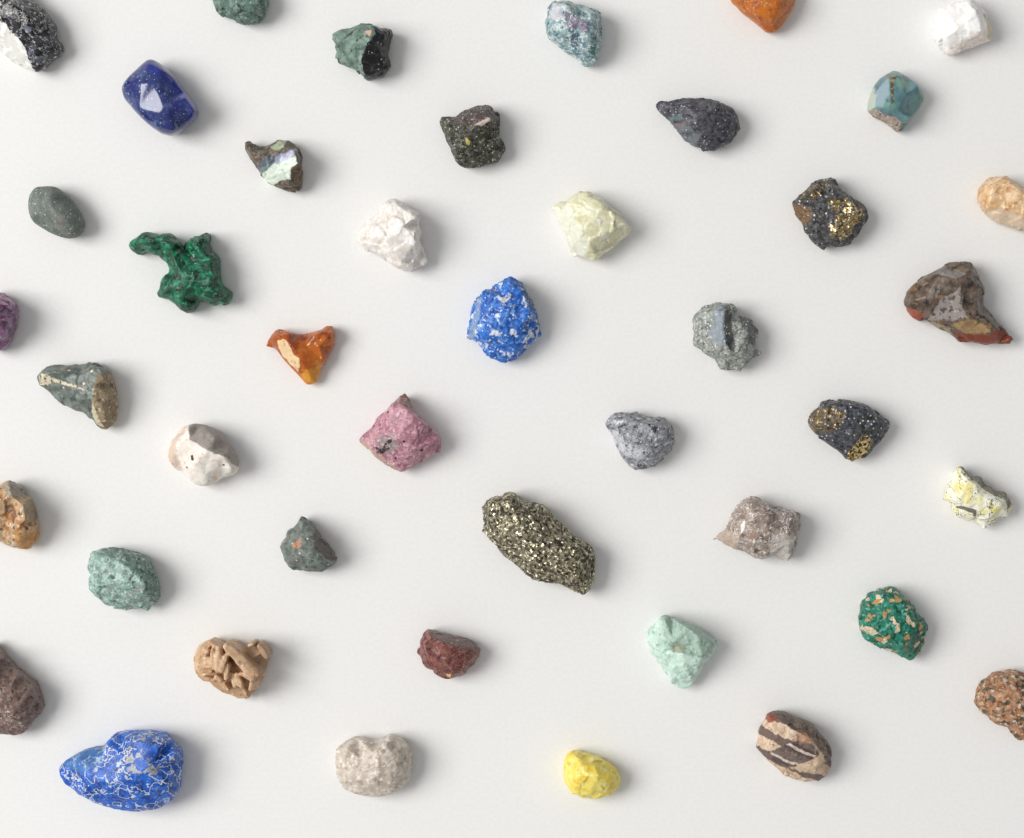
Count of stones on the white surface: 43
